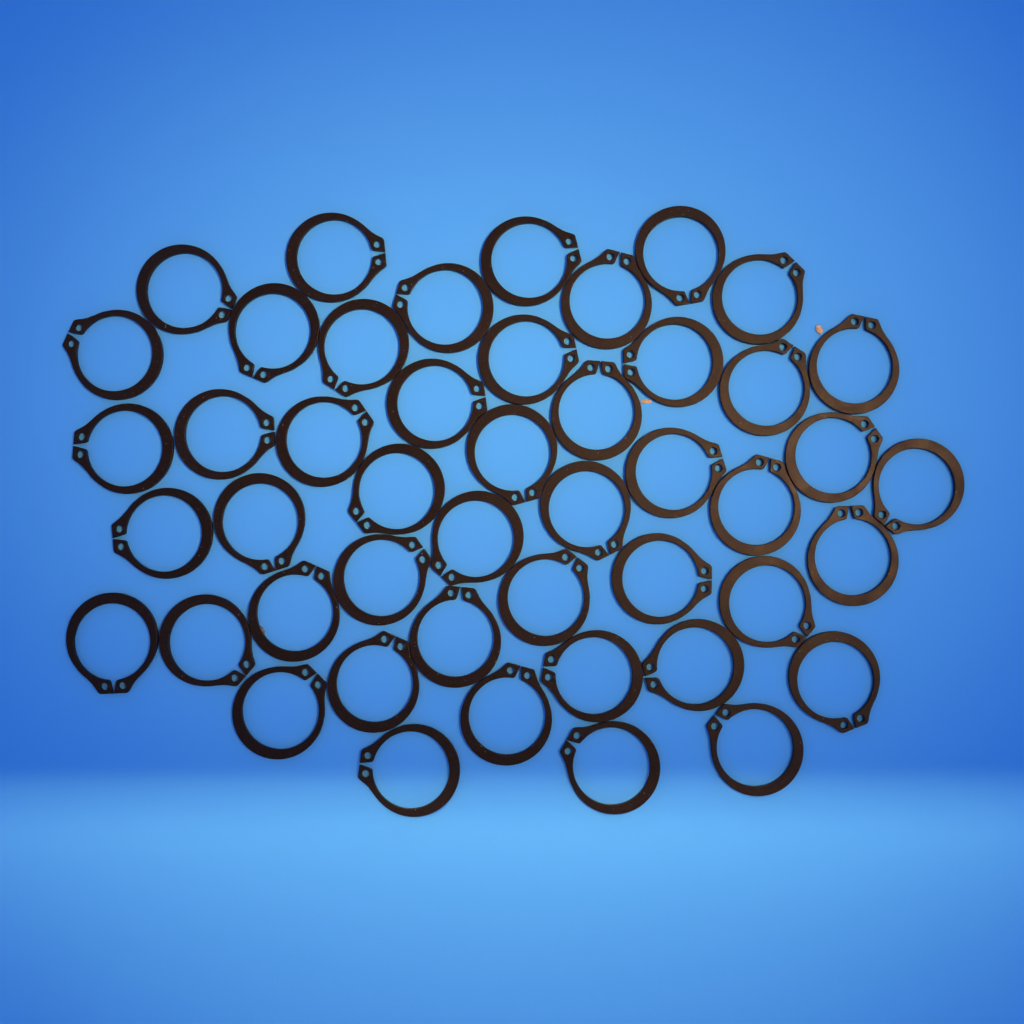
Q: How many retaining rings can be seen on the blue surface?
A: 47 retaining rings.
